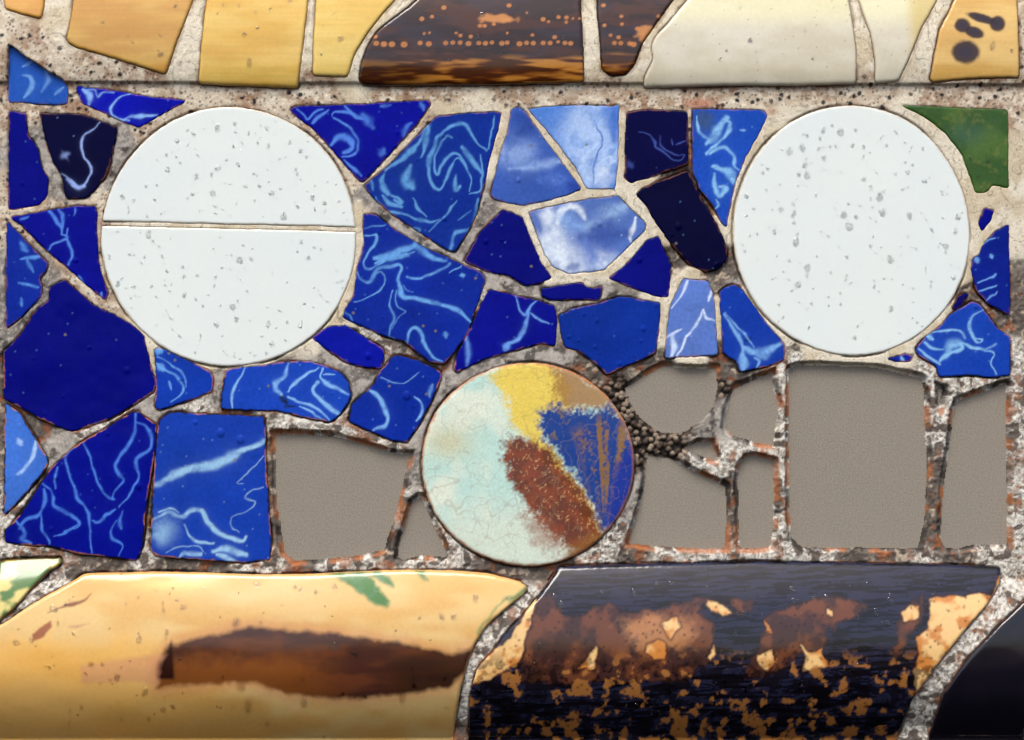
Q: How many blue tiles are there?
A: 35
